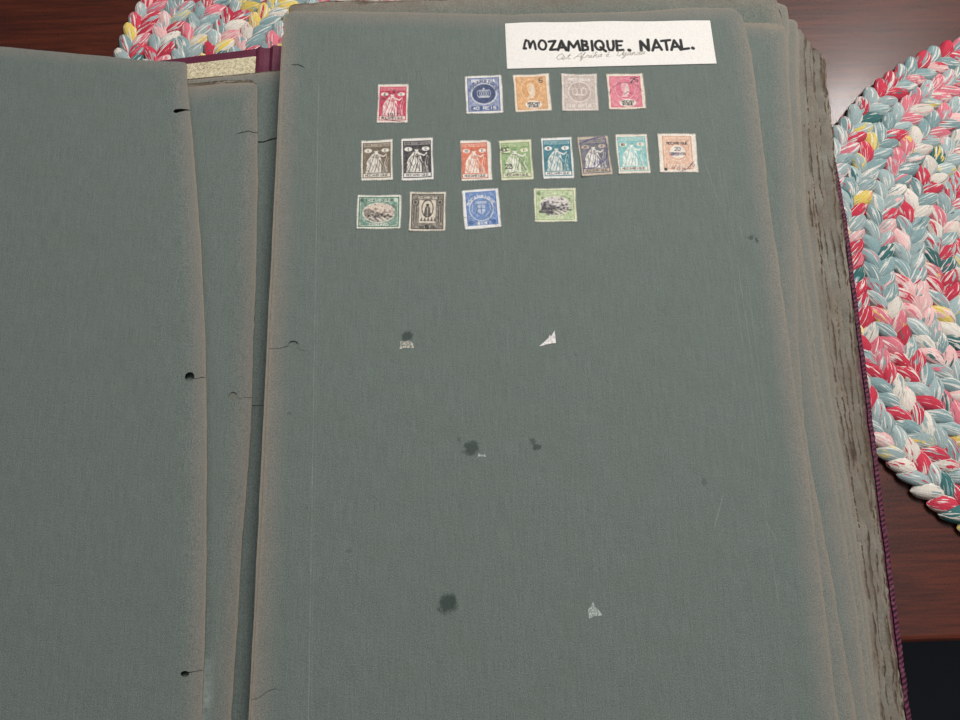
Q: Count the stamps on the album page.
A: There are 17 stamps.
